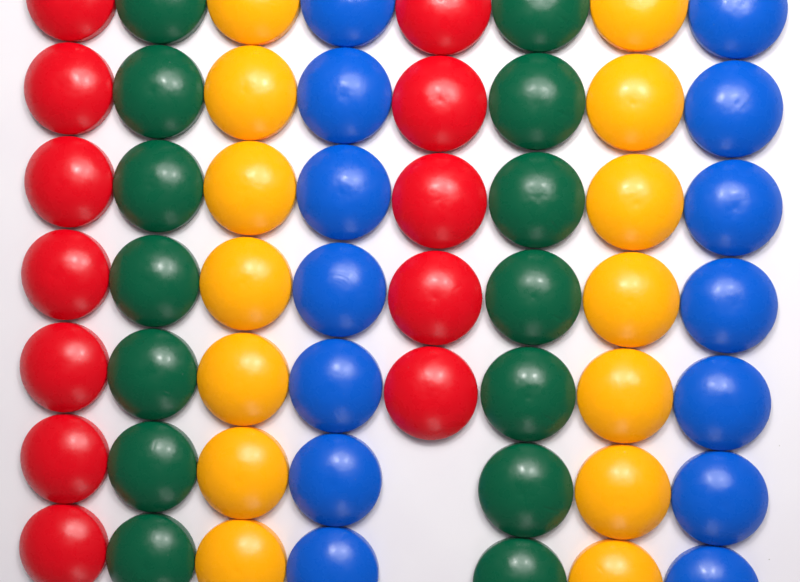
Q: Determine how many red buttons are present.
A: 12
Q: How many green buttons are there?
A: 14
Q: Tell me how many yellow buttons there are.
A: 14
